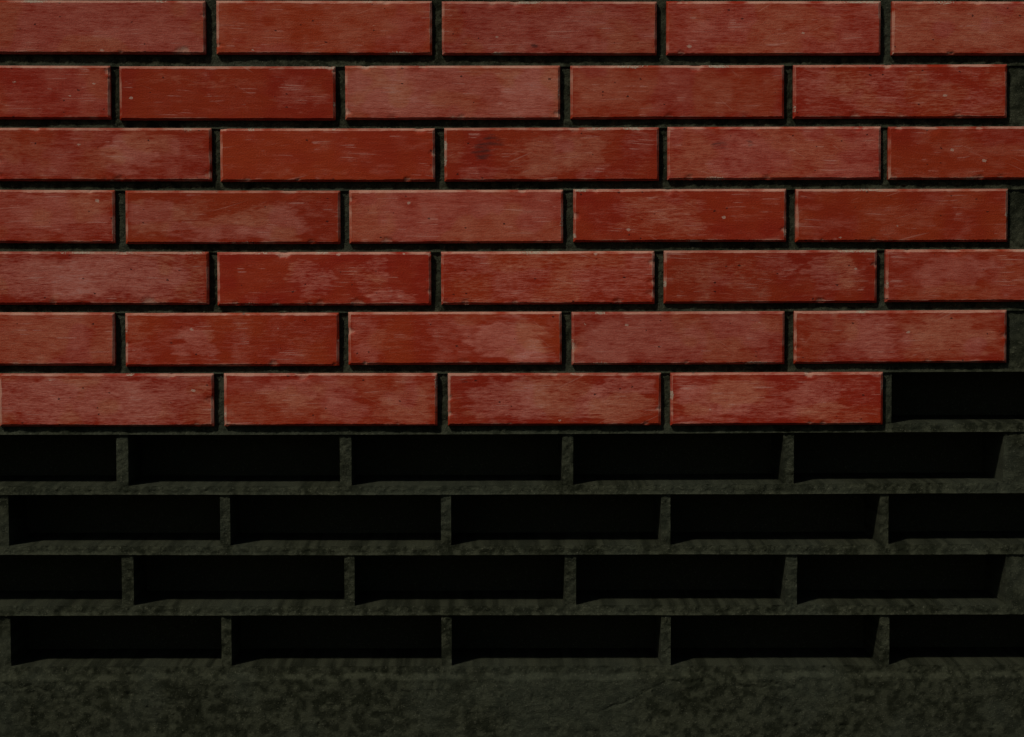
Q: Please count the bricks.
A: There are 34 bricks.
